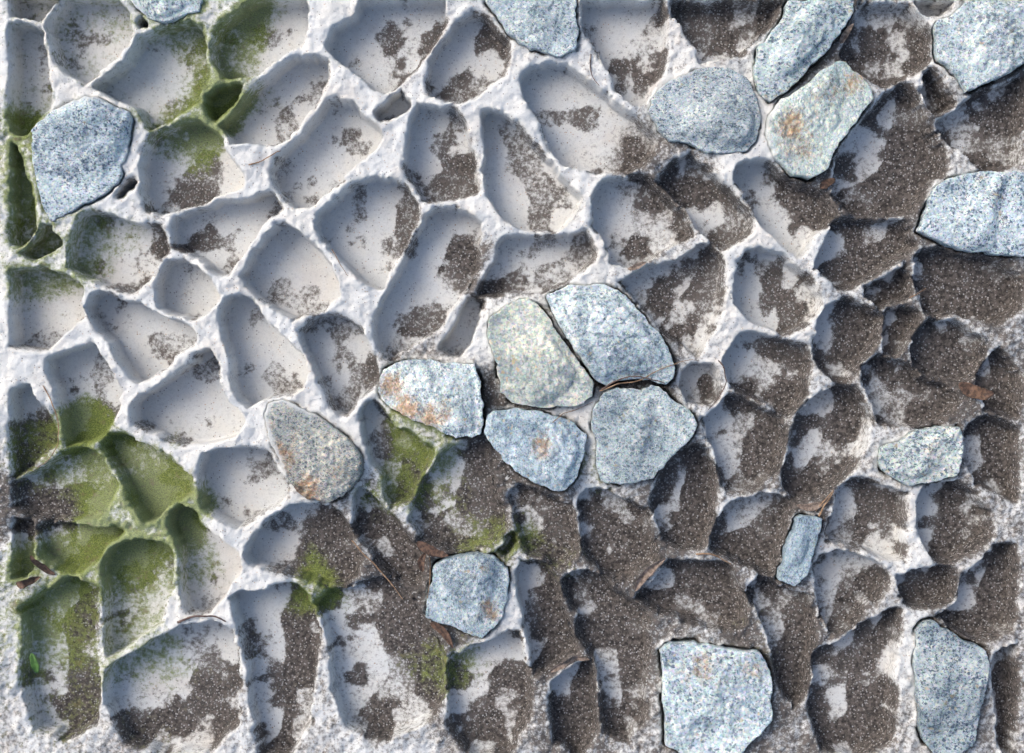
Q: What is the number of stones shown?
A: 19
